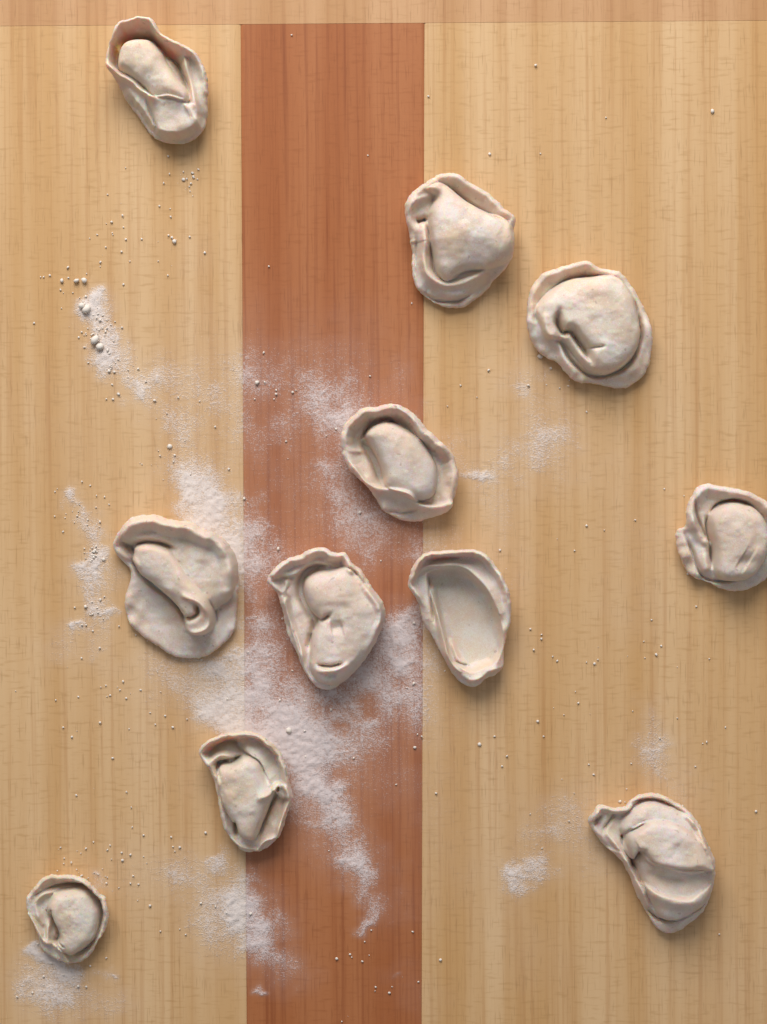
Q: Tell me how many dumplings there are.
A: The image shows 11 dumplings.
